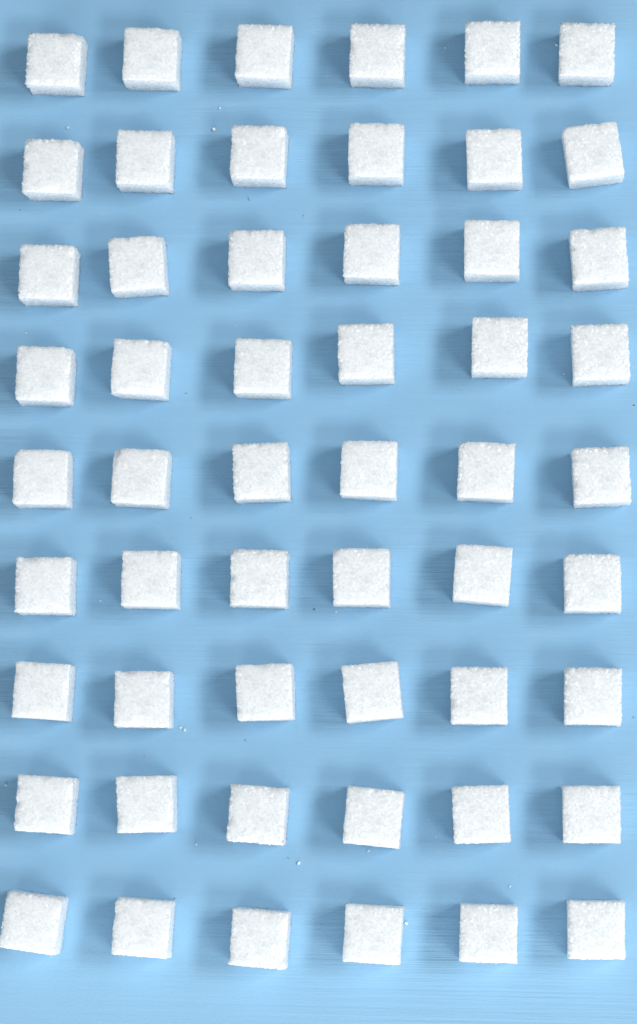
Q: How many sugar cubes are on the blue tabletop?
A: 54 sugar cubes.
